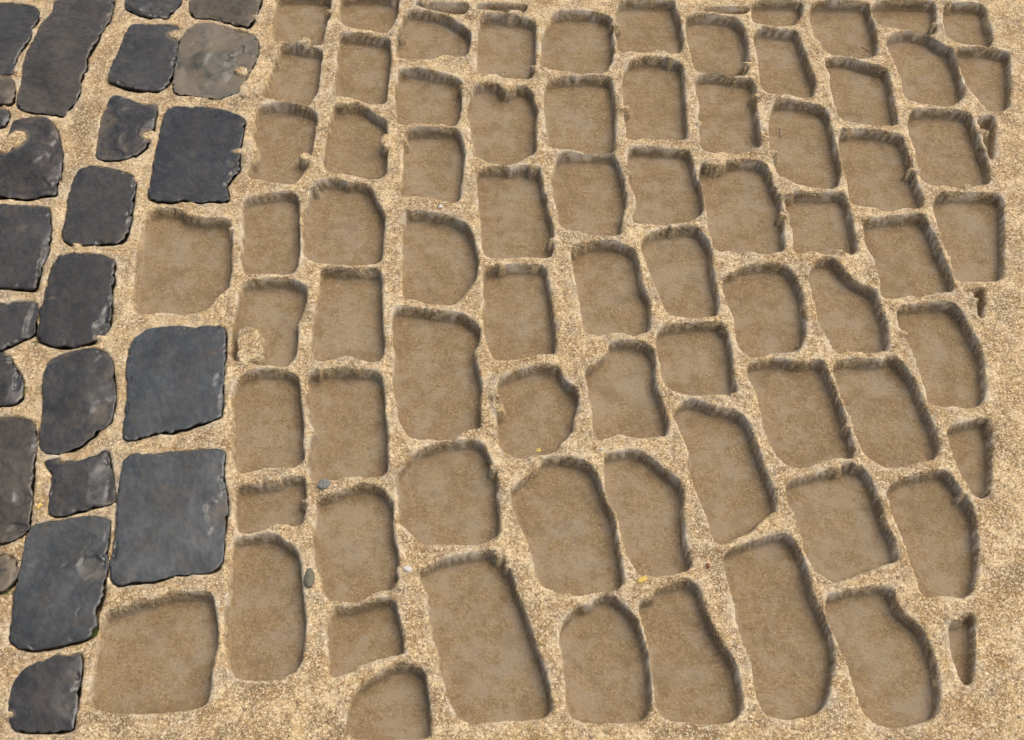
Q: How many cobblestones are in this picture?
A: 24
